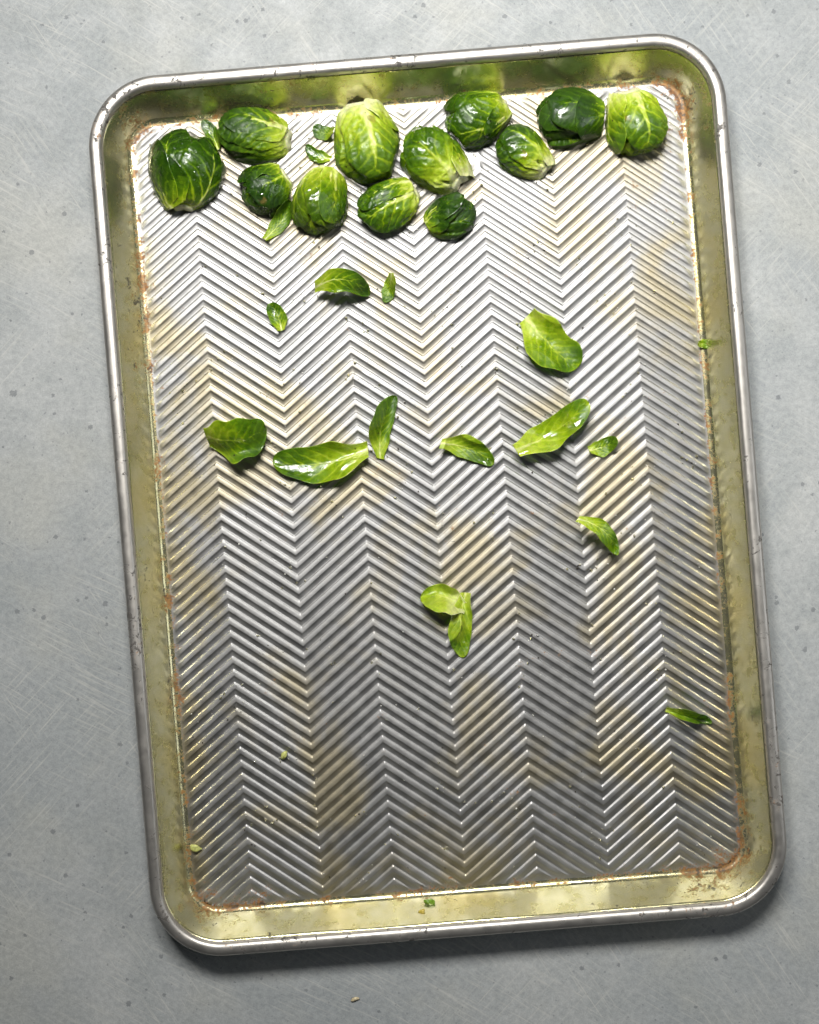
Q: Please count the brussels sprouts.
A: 12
